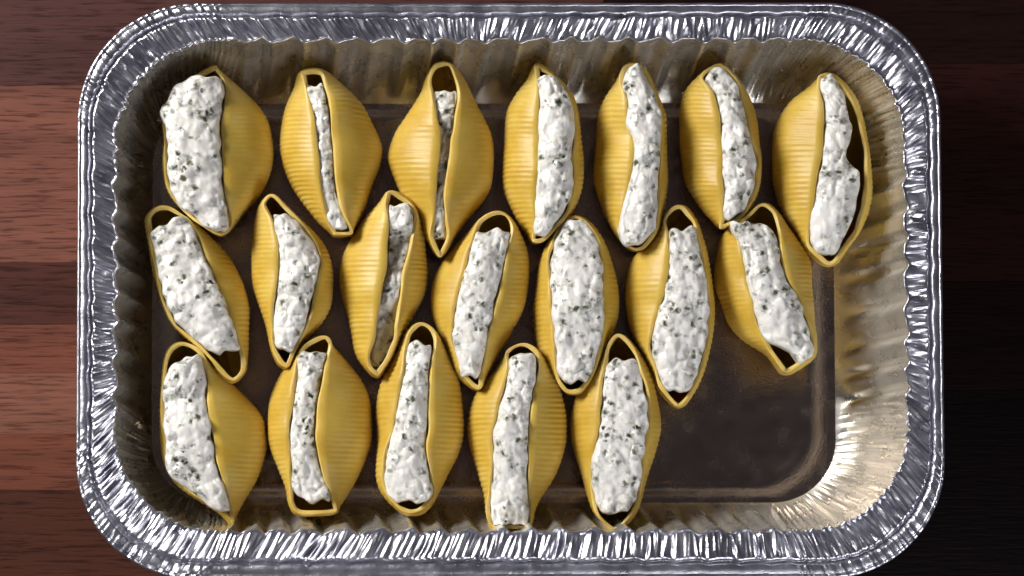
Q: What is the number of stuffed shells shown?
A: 19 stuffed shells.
